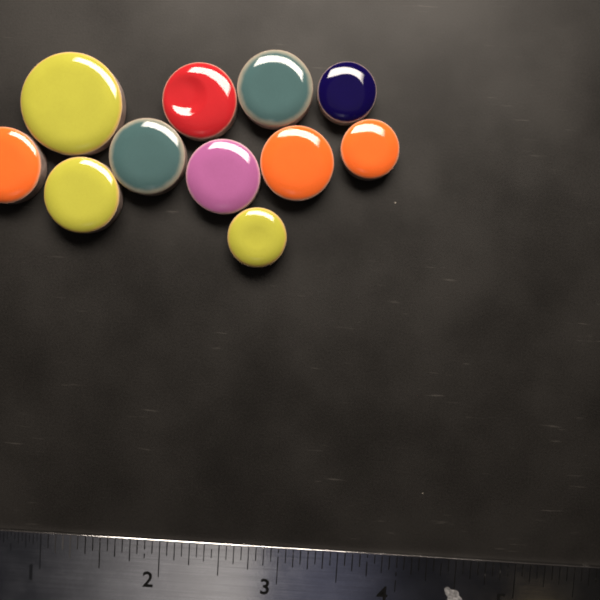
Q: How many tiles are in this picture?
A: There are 11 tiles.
